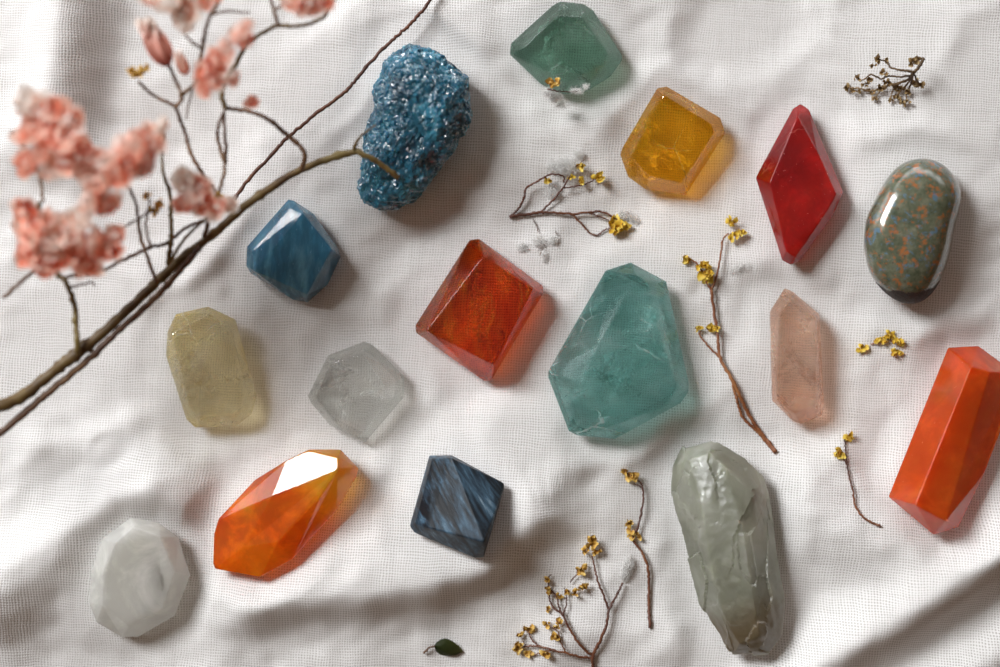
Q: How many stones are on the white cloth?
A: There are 16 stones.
